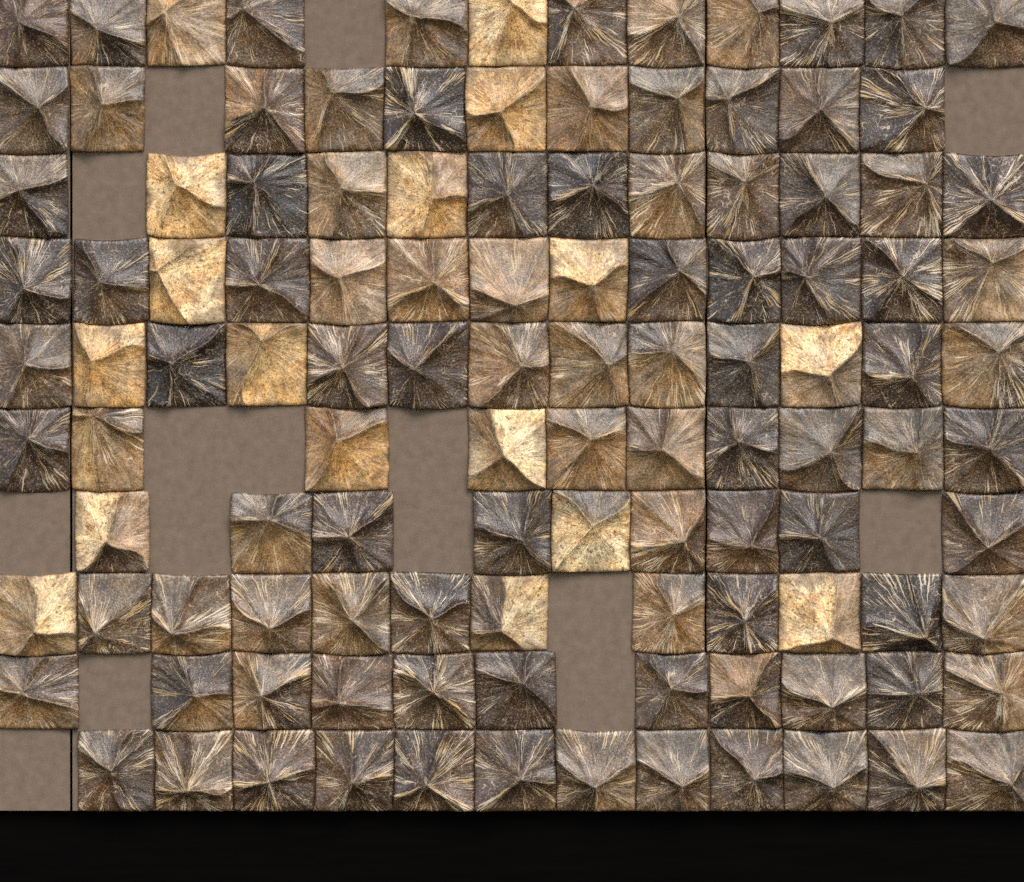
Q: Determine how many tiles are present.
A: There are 115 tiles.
